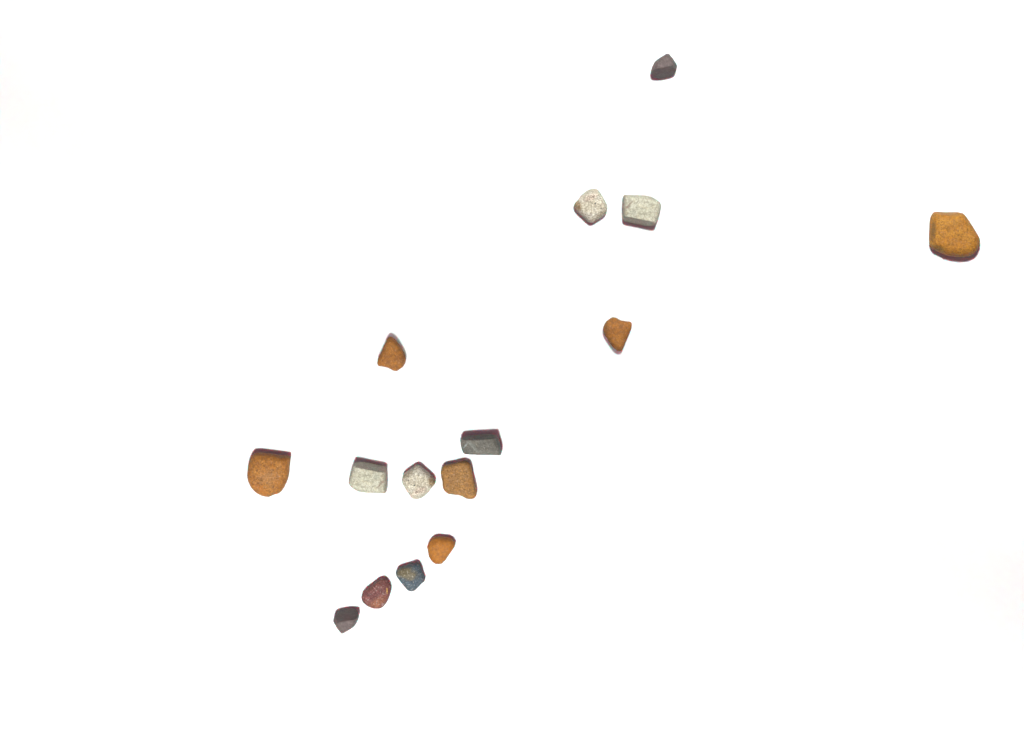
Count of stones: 15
